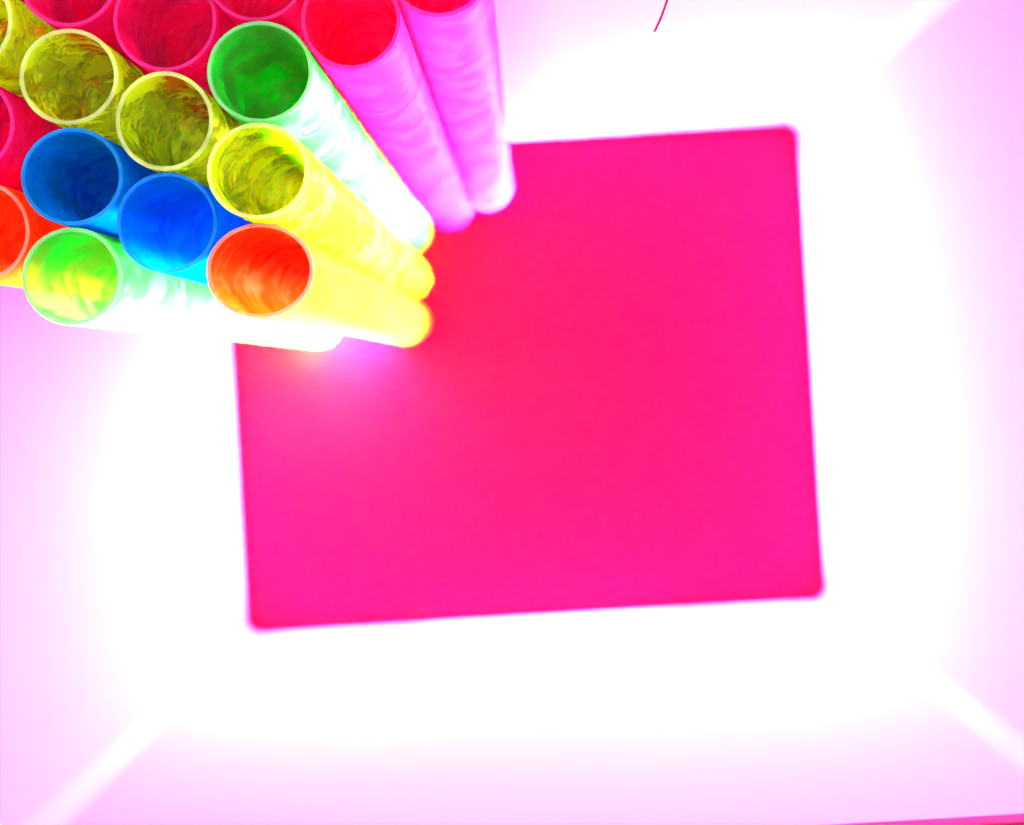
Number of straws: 16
